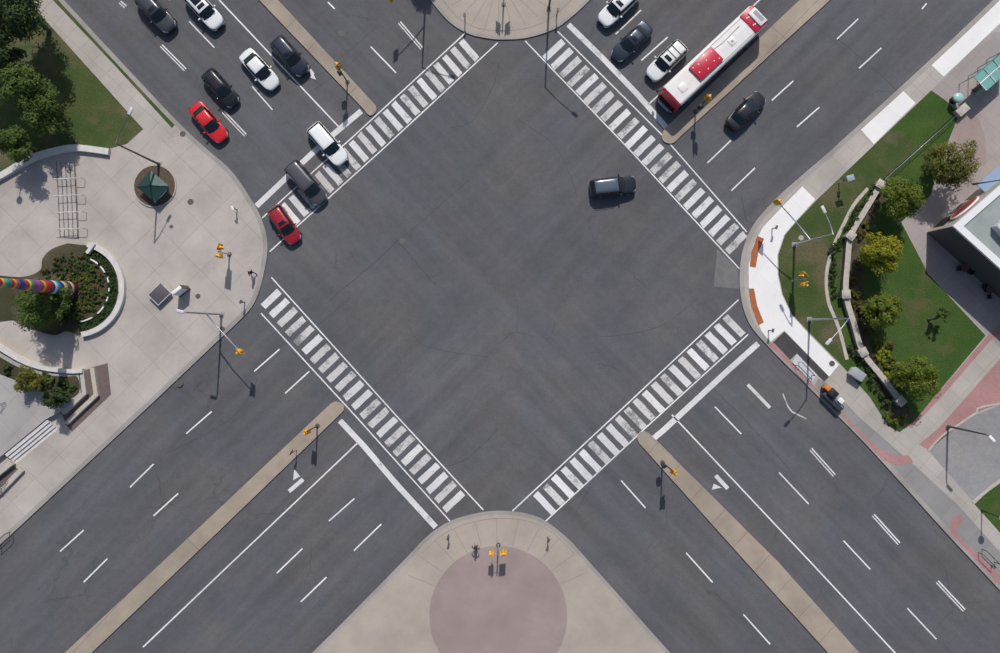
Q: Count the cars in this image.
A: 14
